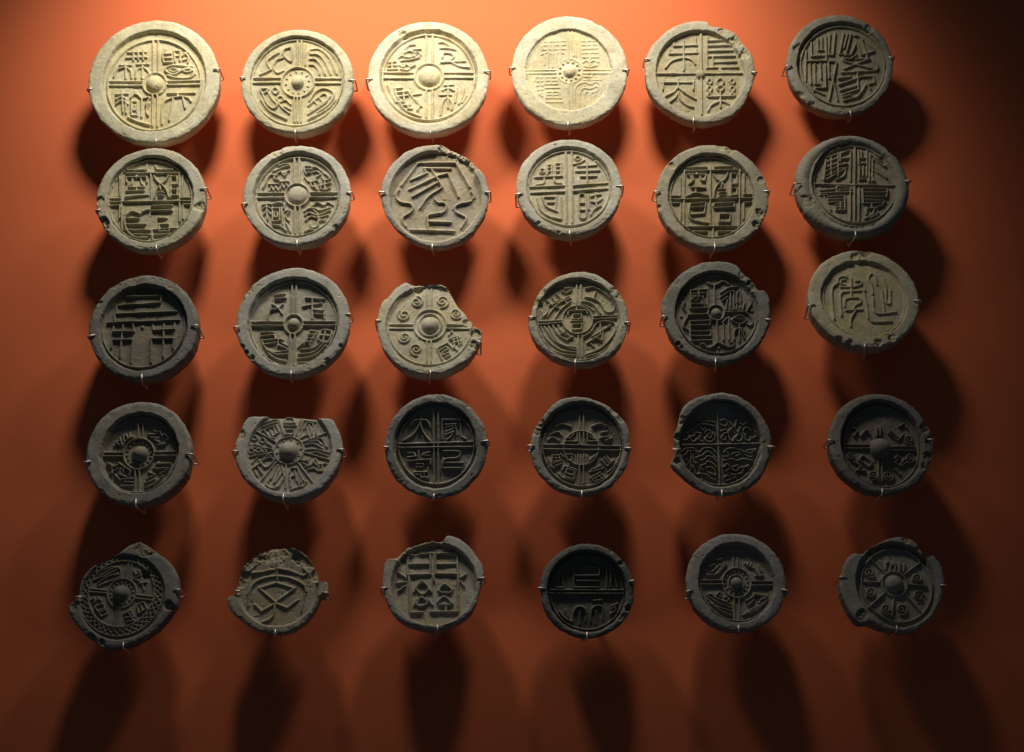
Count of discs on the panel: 30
